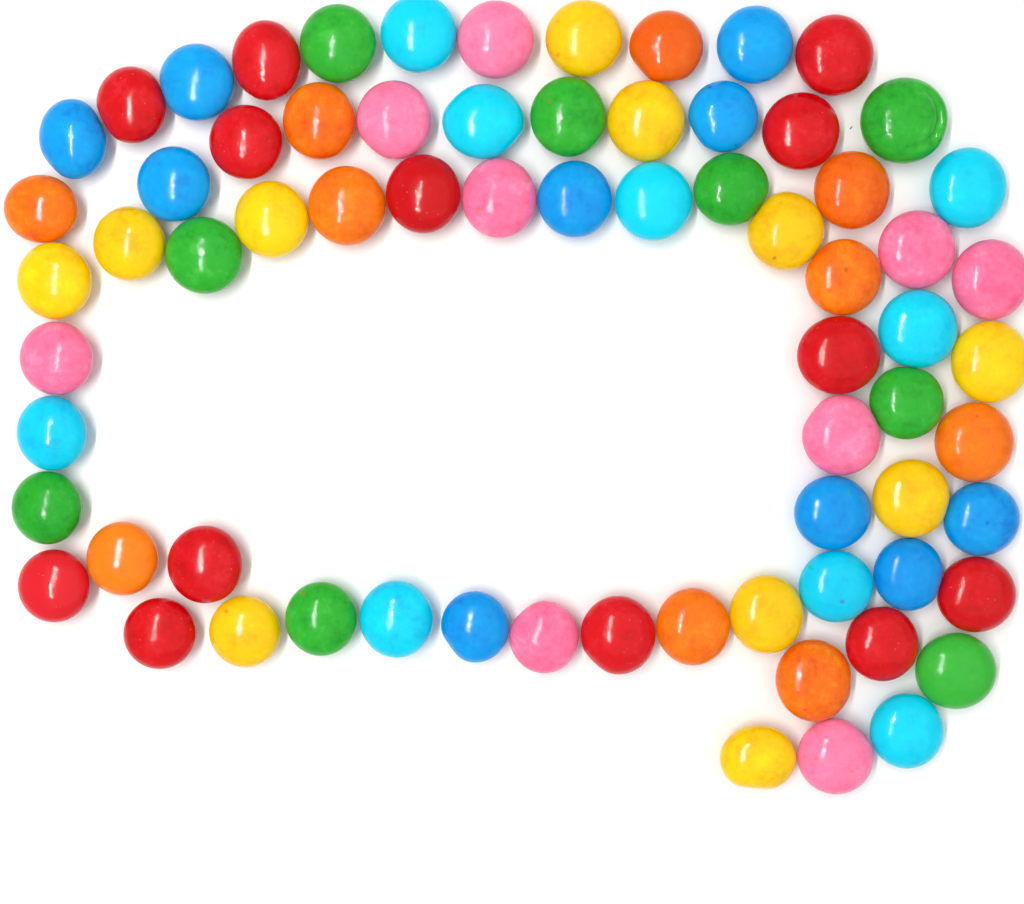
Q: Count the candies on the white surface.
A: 71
